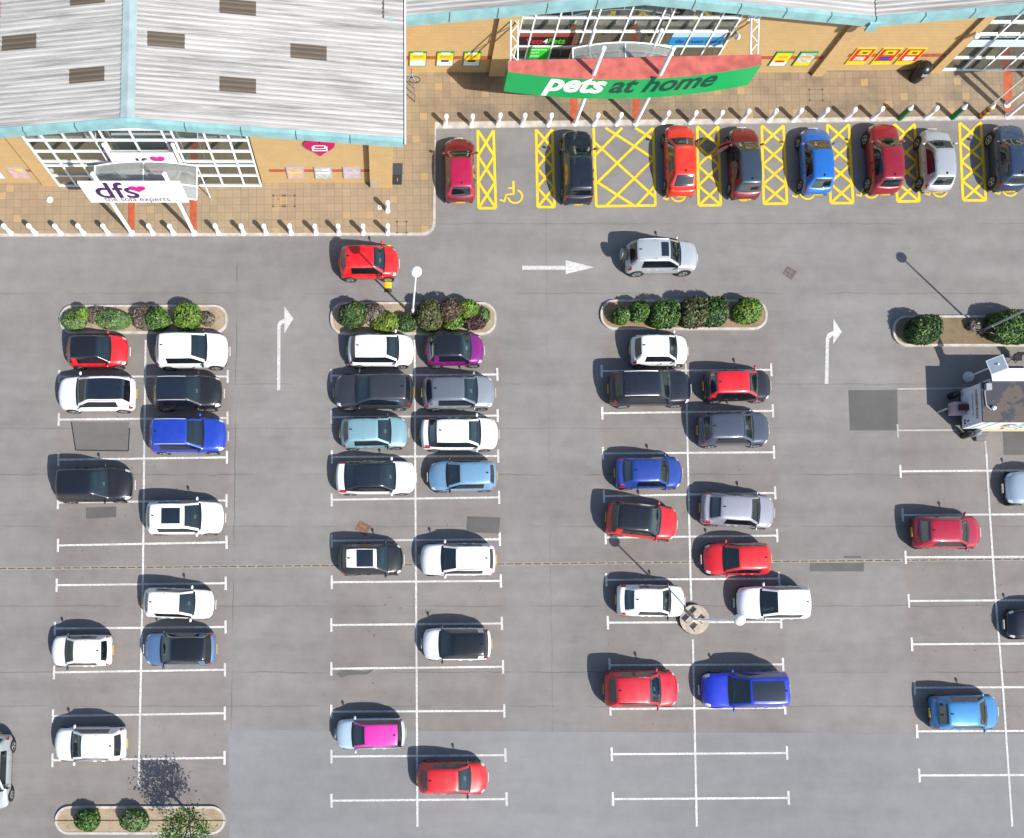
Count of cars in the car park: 51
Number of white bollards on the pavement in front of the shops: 33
